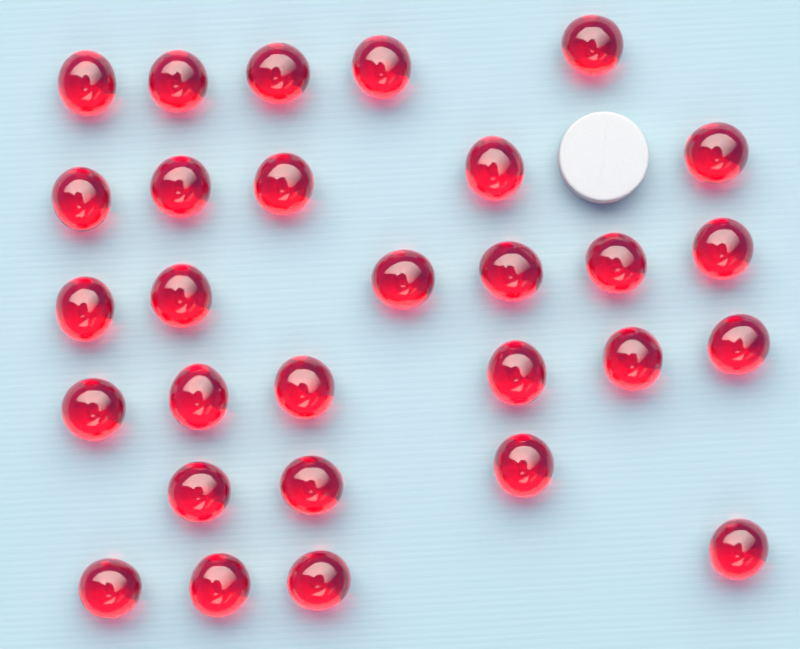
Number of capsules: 29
